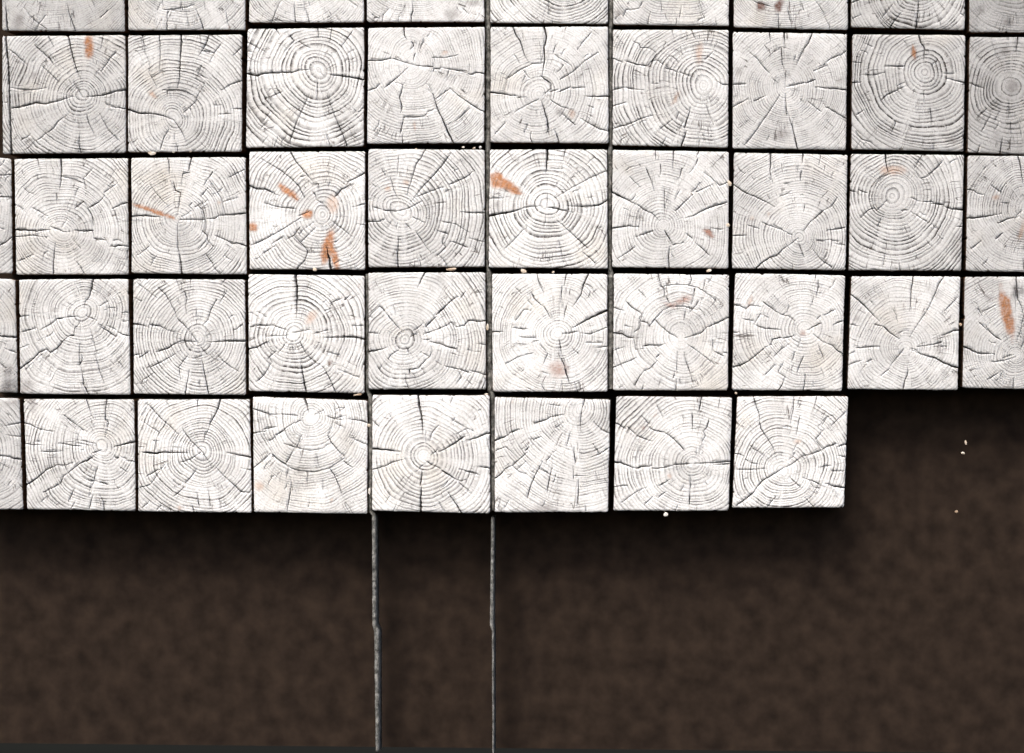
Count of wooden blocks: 46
